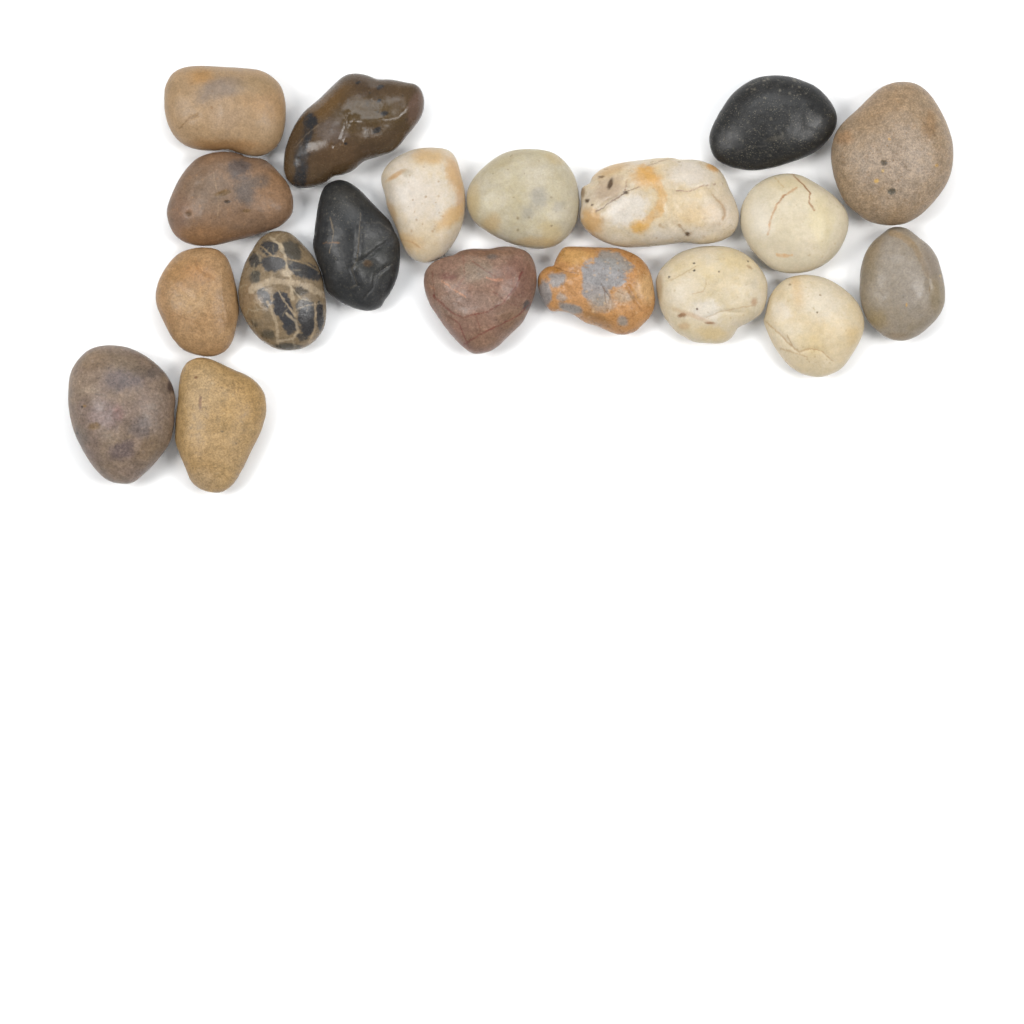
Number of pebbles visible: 19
